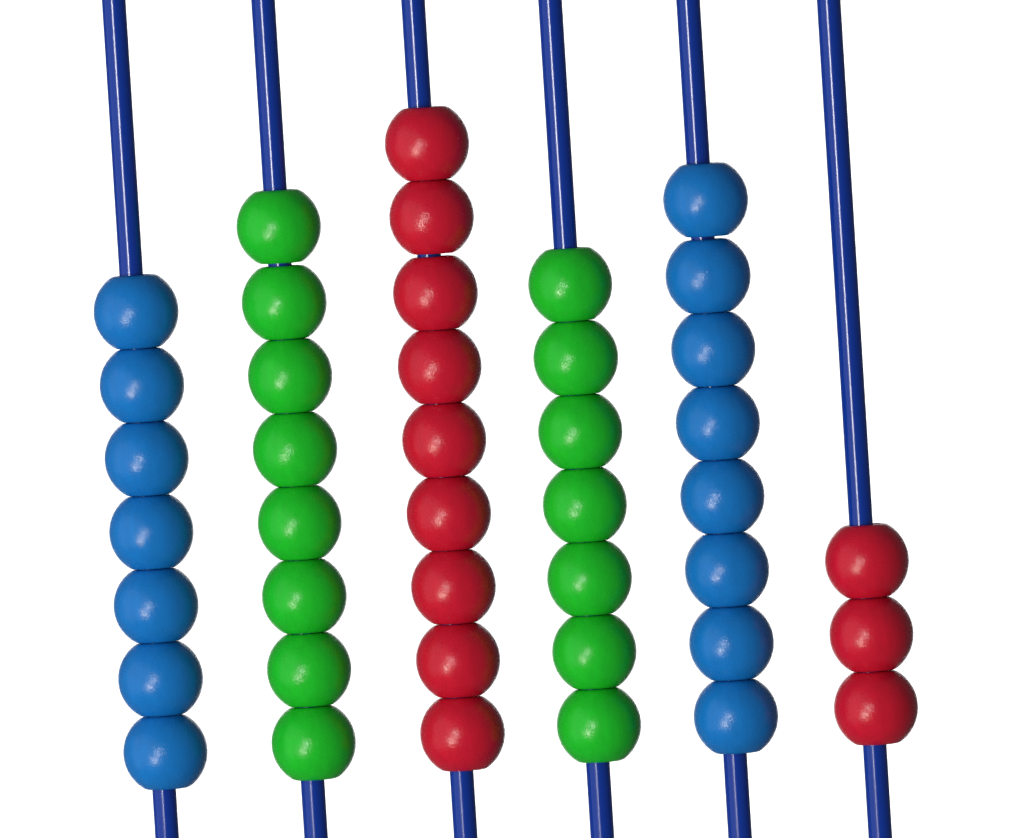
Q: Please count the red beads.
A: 12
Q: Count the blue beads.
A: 15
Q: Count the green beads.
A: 15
